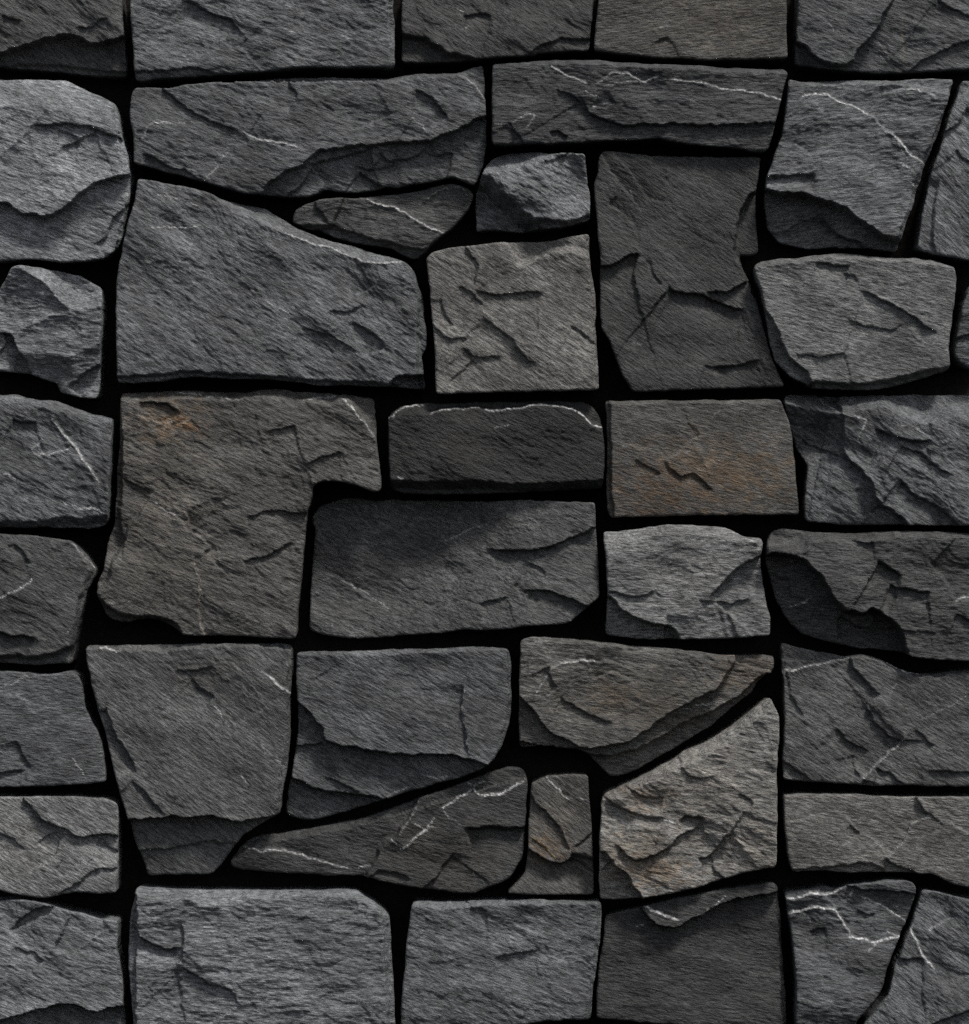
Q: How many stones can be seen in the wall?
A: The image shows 43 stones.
